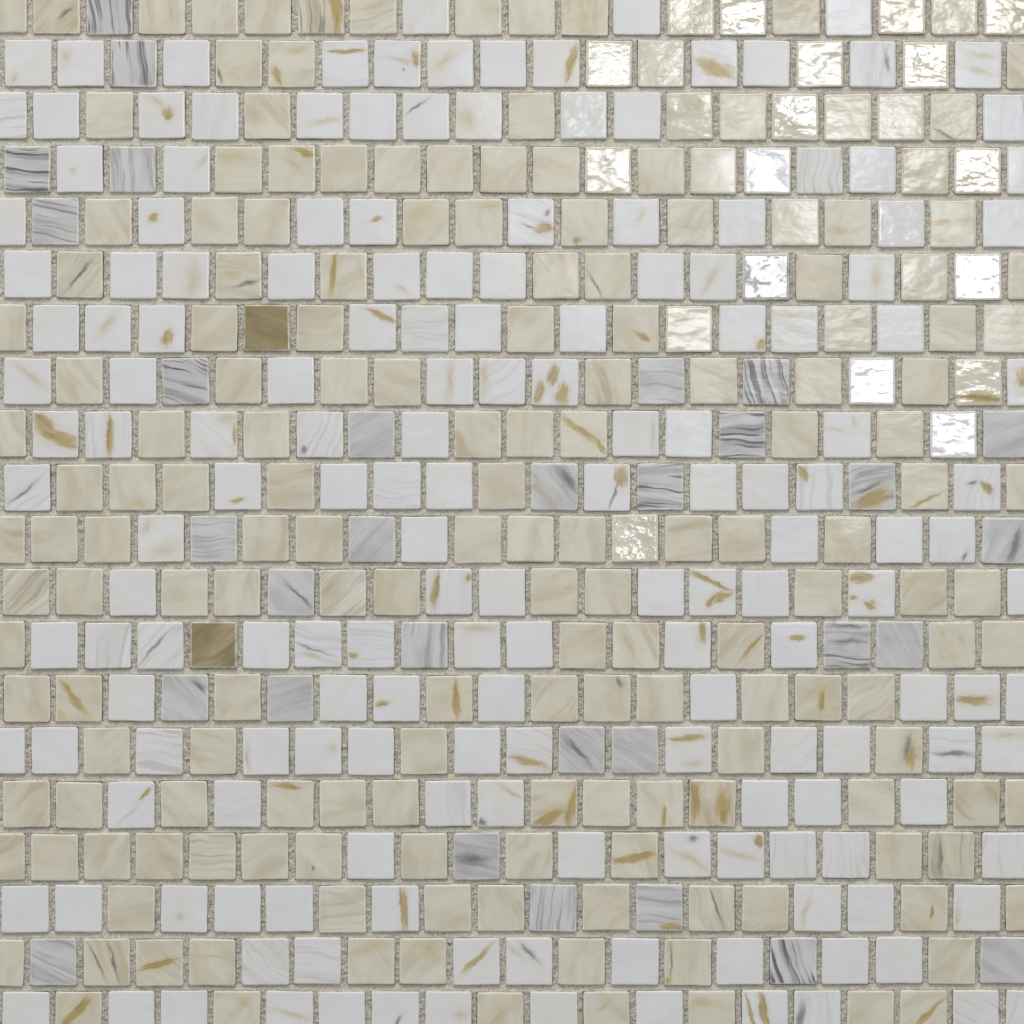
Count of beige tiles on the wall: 189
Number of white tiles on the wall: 177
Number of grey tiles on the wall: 32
